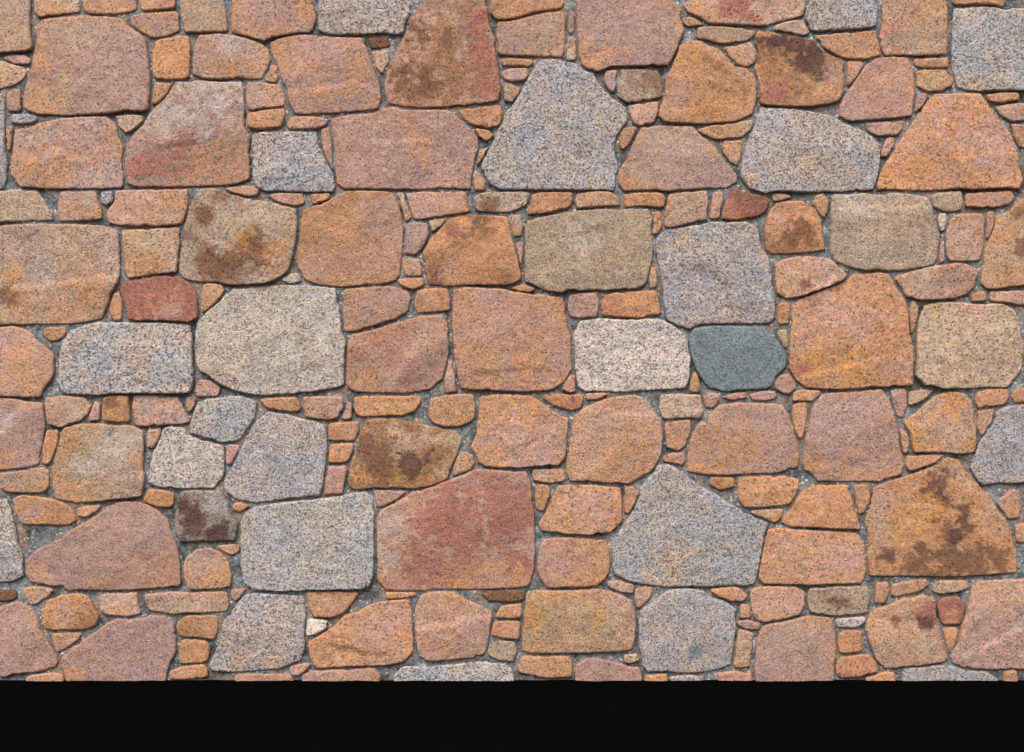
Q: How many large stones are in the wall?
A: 80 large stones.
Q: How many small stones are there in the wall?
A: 200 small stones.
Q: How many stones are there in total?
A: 280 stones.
